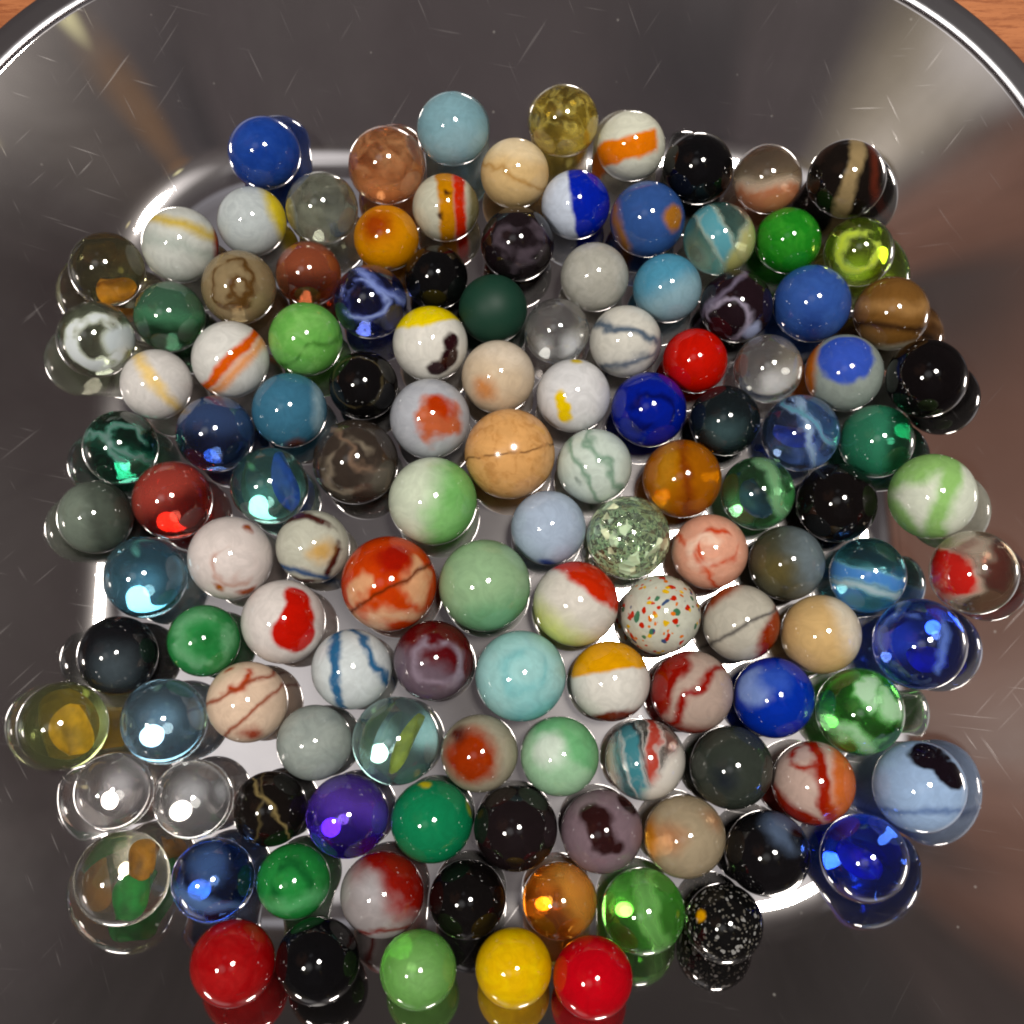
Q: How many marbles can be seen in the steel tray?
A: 125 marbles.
